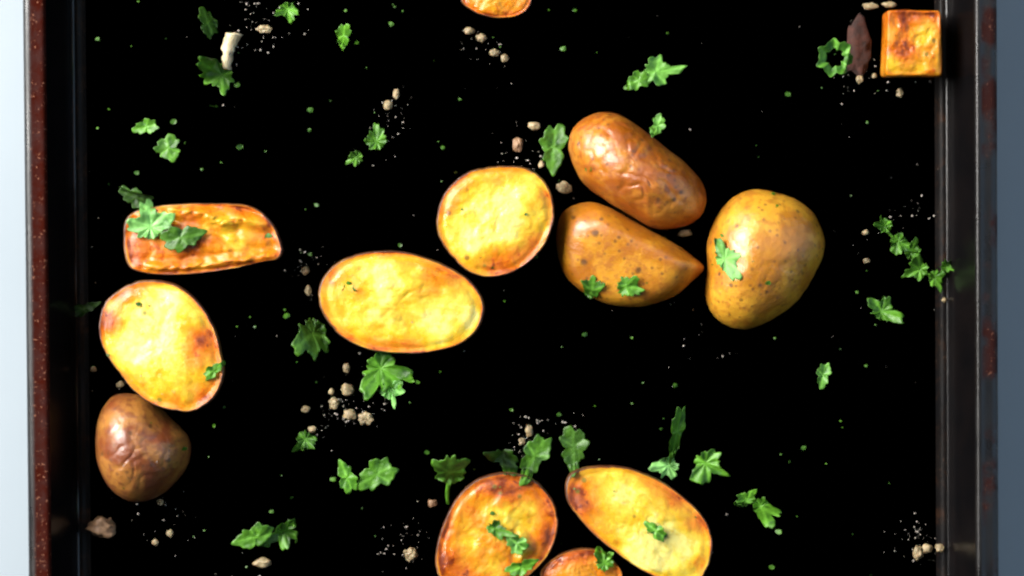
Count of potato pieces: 13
